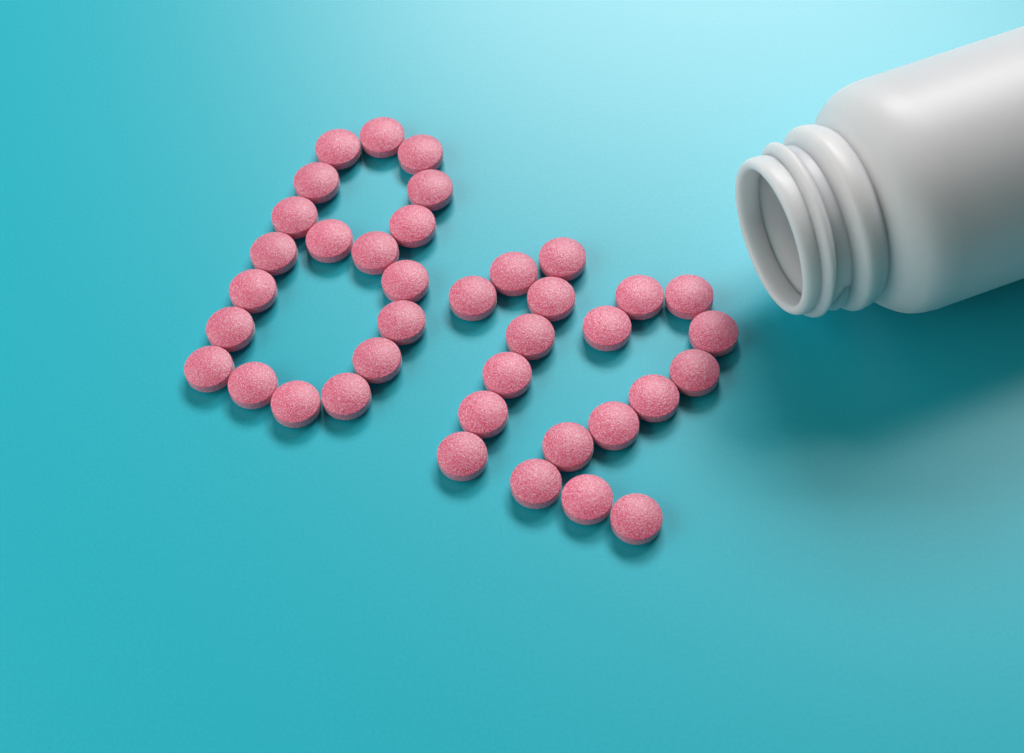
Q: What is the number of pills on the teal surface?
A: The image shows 38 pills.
